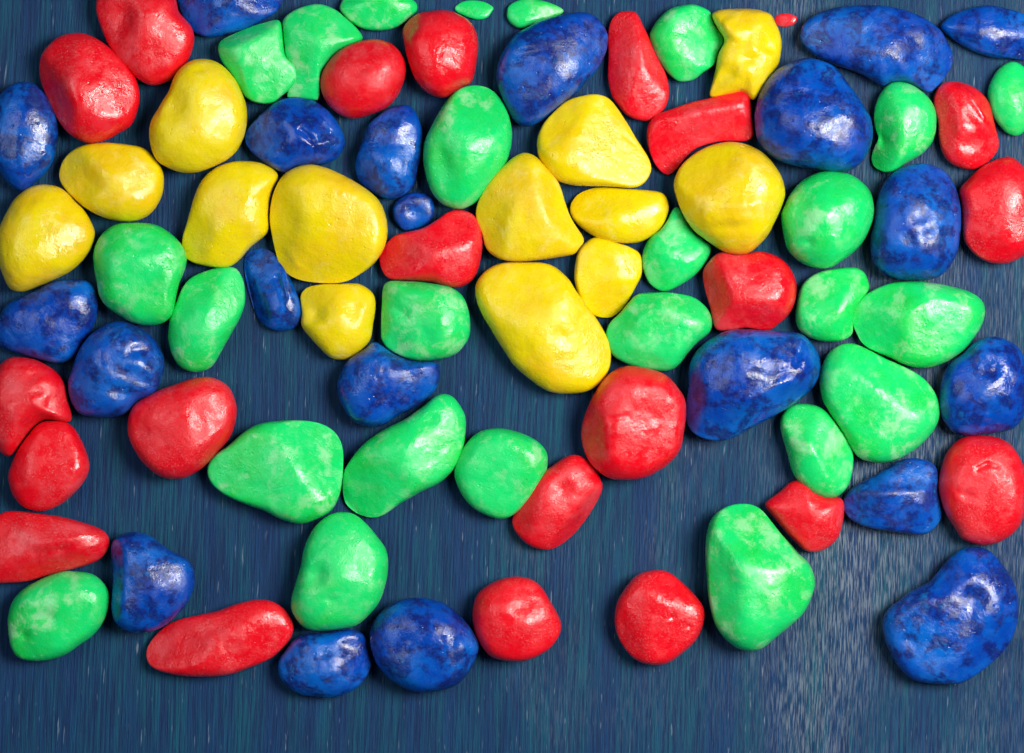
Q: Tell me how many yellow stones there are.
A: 13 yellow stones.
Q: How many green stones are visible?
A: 25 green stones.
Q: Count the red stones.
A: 22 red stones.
